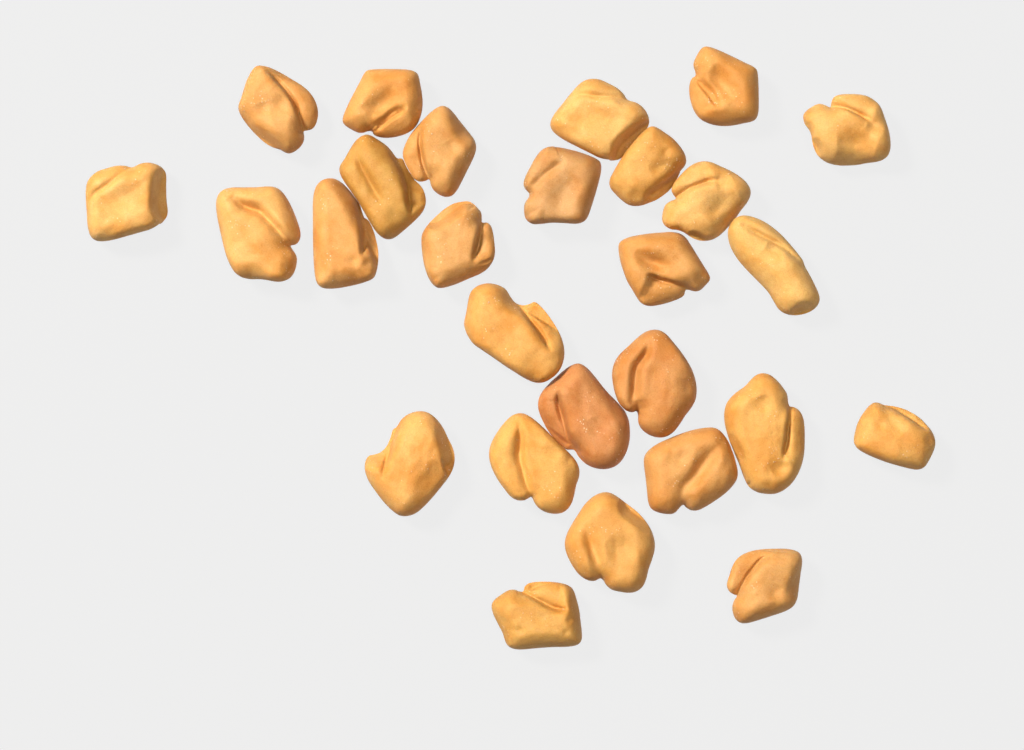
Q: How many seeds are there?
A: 27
